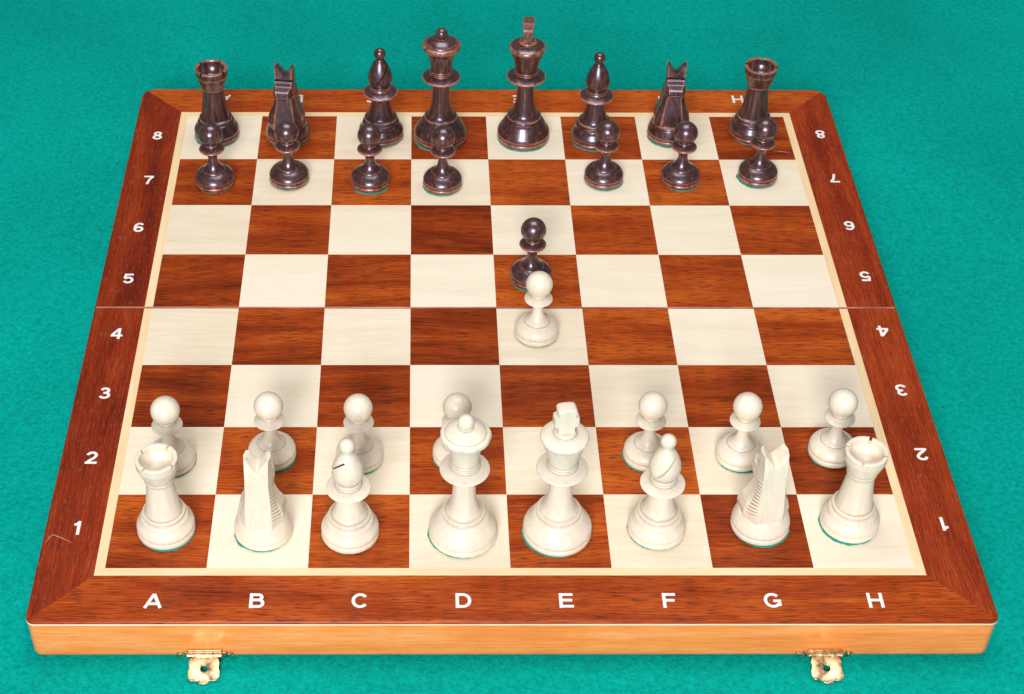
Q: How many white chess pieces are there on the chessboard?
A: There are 16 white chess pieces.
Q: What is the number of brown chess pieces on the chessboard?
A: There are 16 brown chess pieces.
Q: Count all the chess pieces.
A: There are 32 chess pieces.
